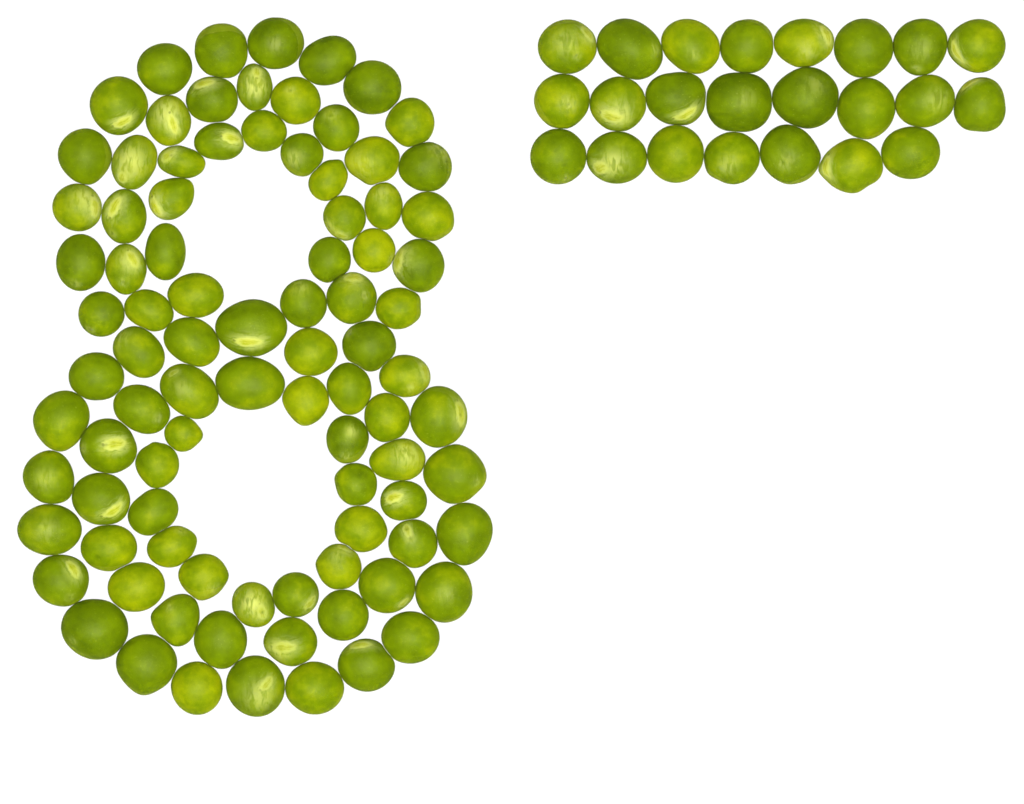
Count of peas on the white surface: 113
